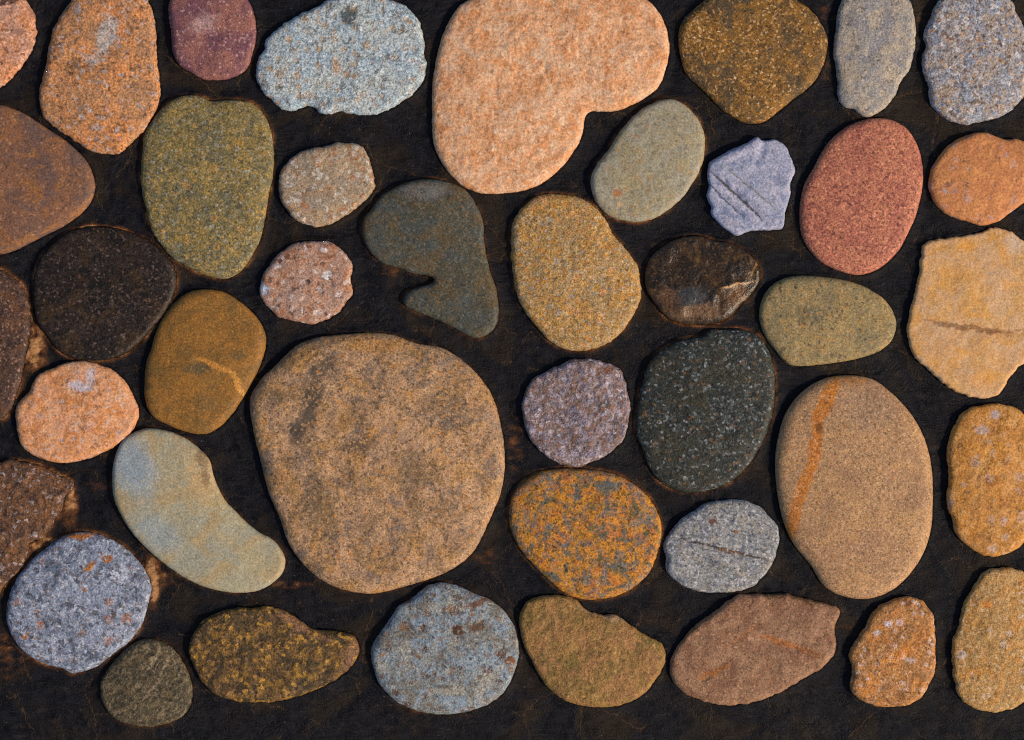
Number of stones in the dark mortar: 42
